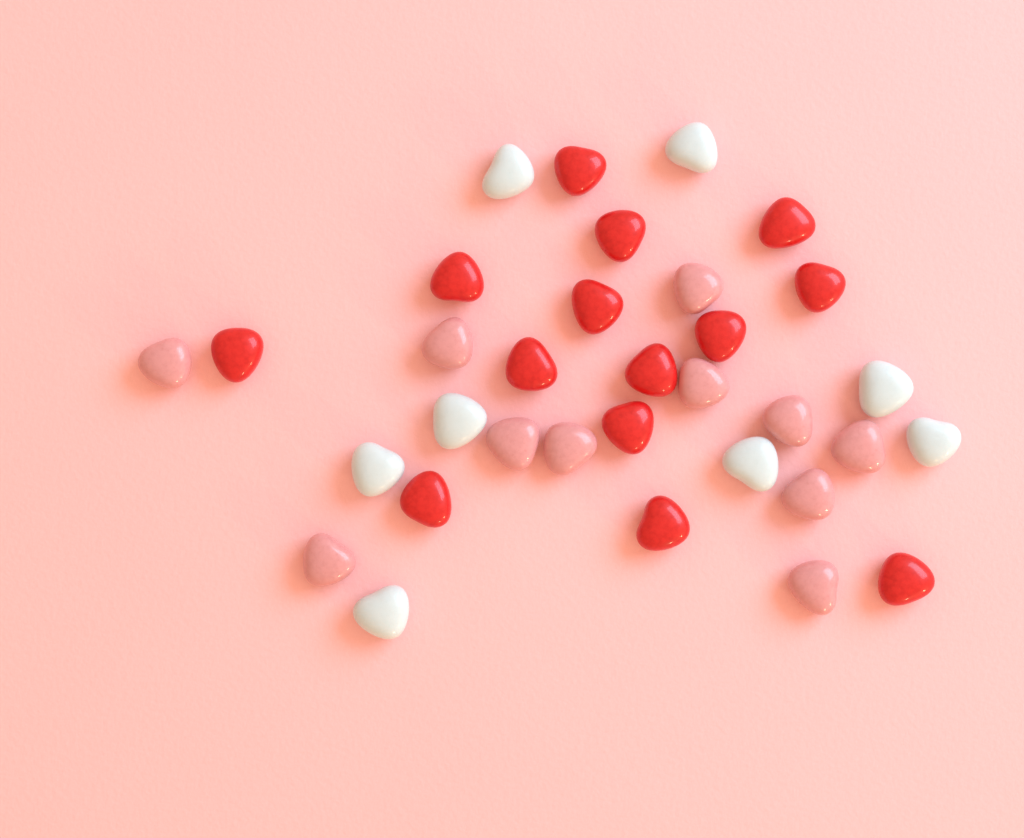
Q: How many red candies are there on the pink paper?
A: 14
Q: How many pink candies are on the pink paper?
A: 11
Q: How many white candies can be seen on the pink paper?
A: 8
